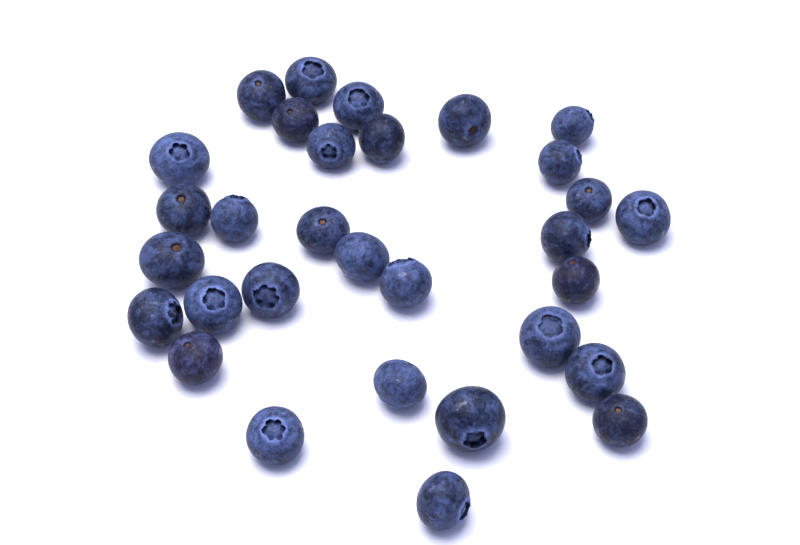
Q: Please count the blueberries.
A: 31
